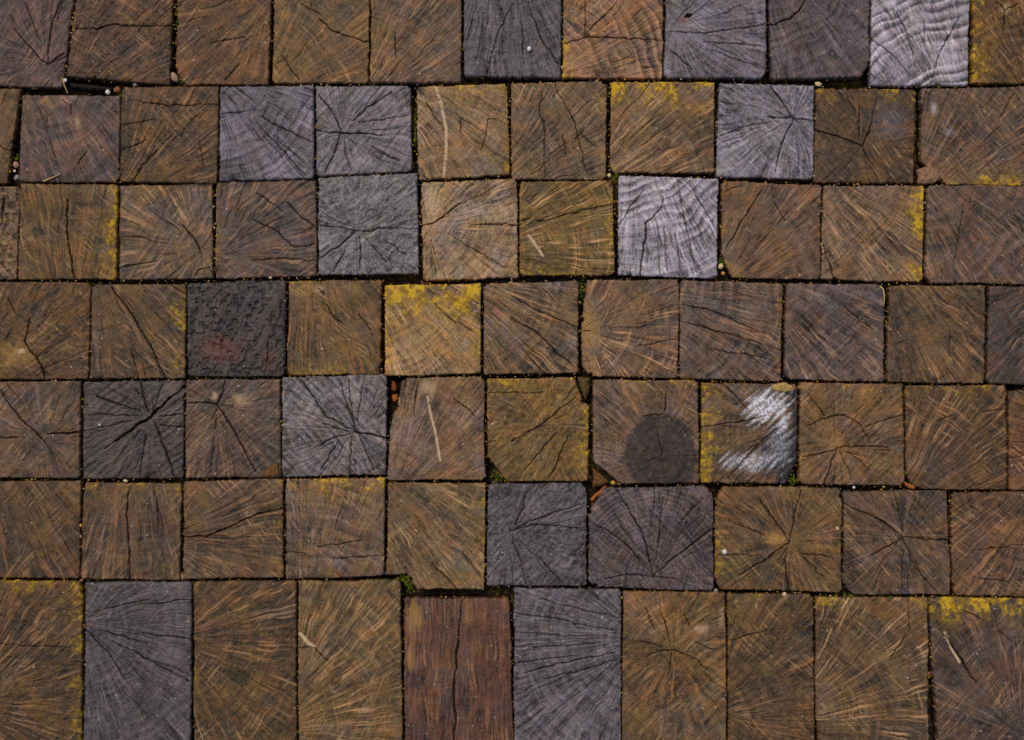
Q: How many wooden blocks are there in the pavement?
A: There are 75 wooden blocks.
